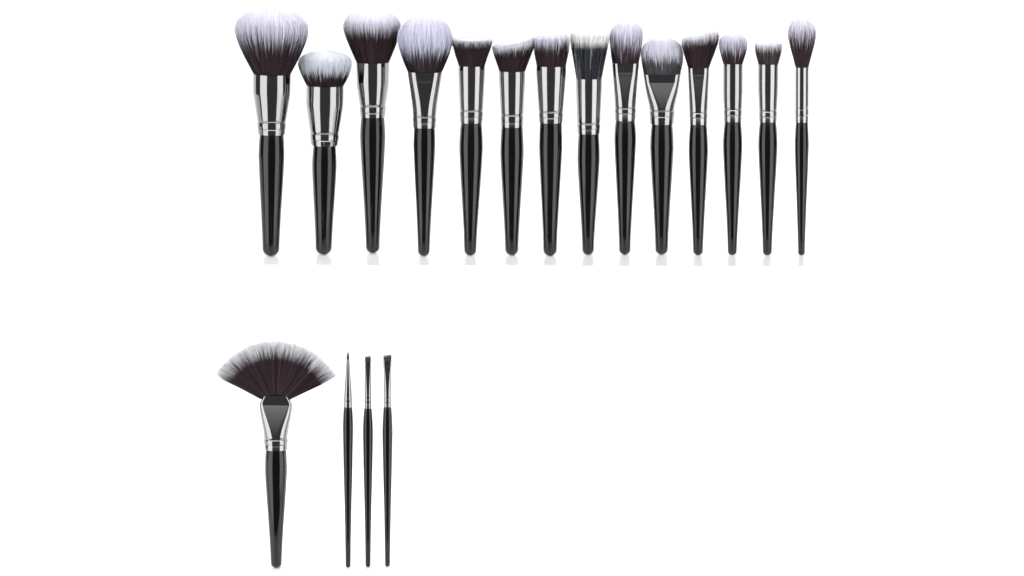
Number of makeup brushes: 18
